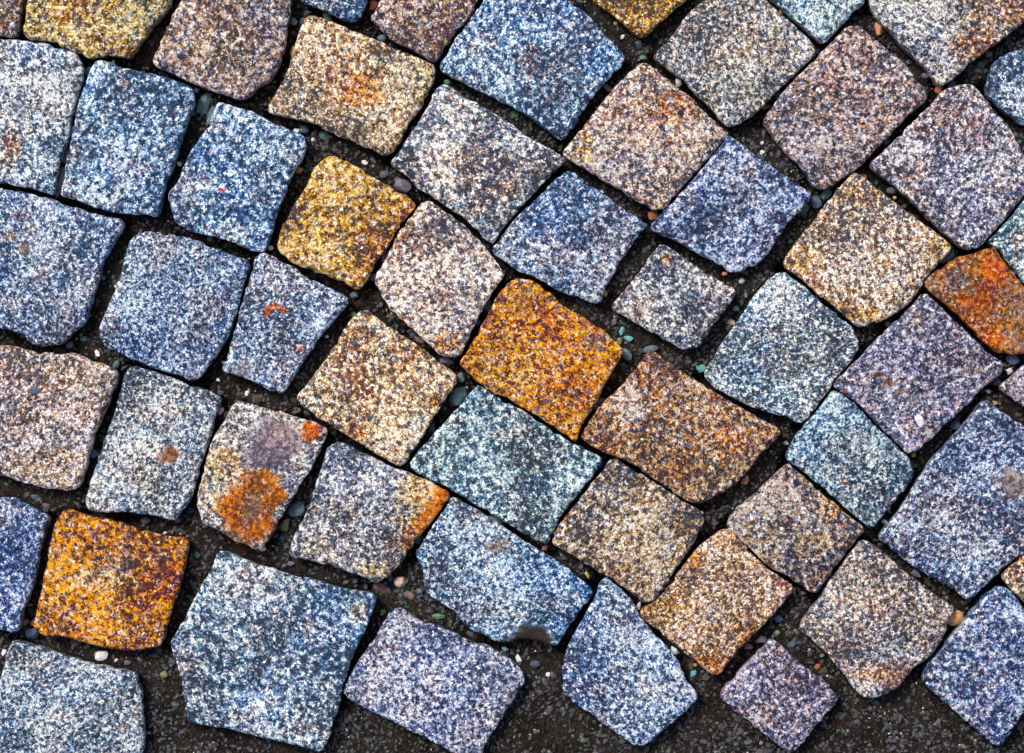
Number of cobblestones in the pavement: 57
